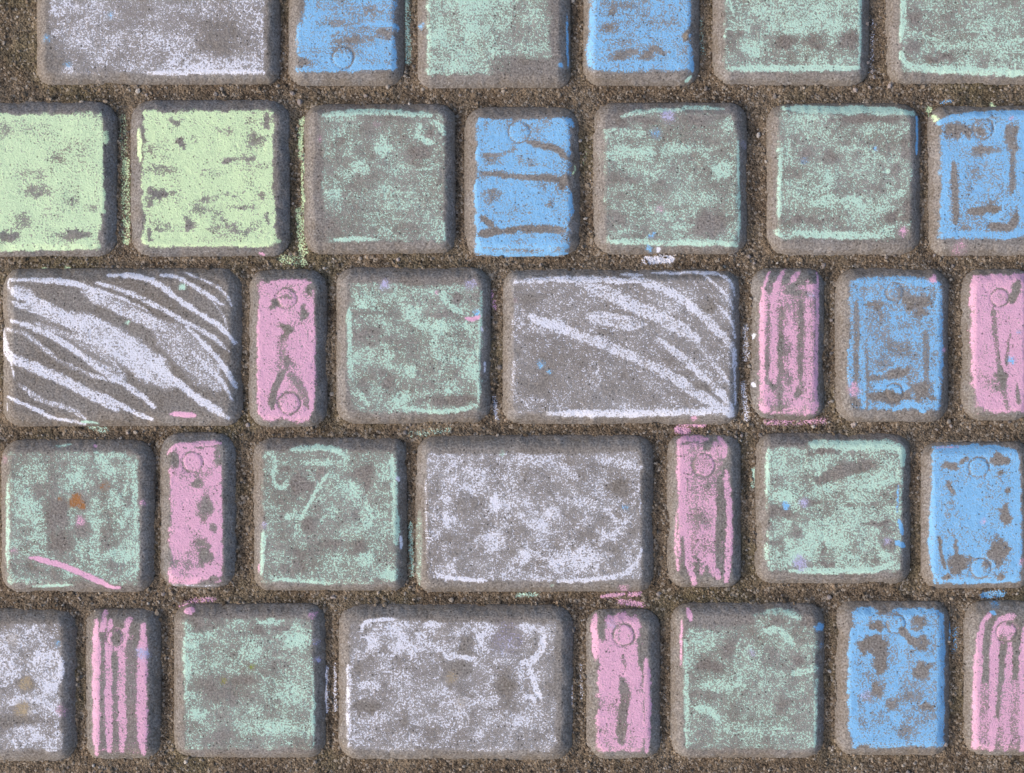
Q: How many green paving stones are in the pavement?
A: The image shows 14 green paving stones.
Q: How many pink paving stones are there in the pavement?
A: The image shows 8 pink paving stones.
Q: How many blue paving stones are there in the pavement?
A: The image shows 7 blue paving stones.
